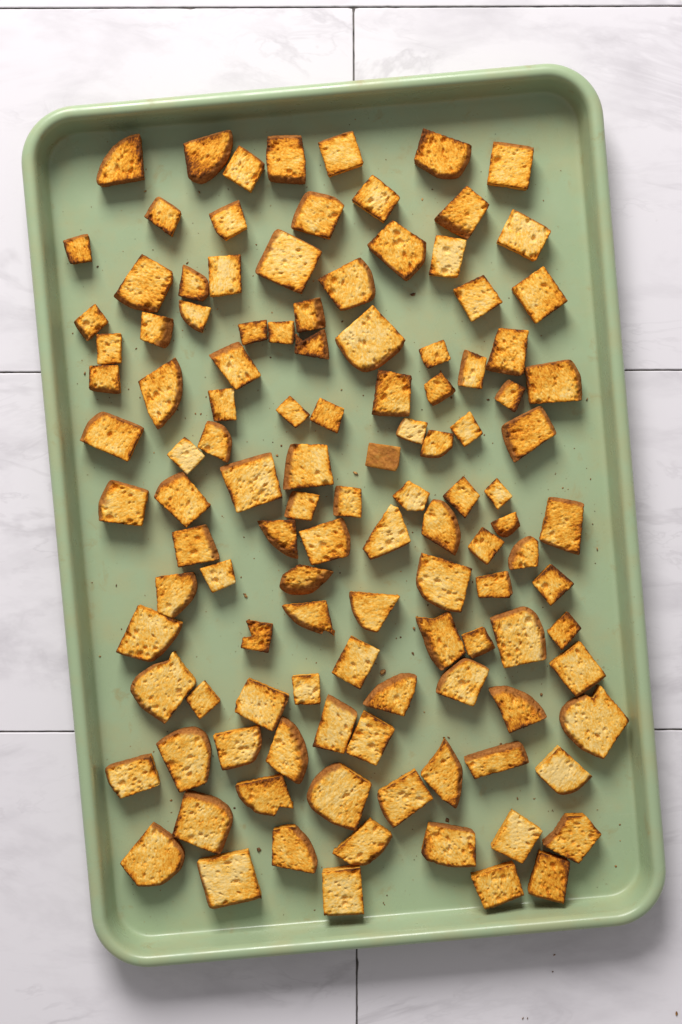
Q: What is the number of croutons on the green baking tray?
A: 118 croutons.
